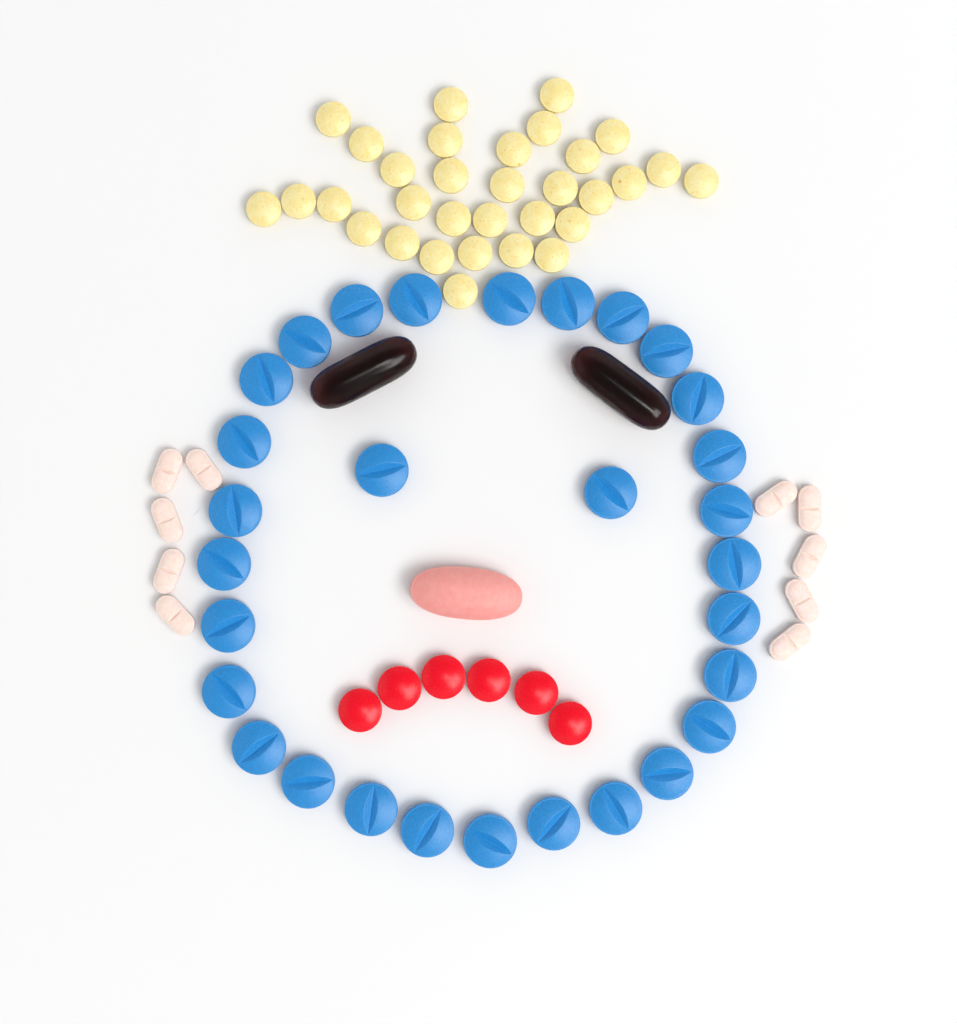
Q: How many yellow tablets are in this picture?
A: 32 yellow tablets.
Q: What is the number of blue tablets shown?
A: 30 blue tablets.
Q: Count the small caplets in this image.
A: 10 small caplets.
